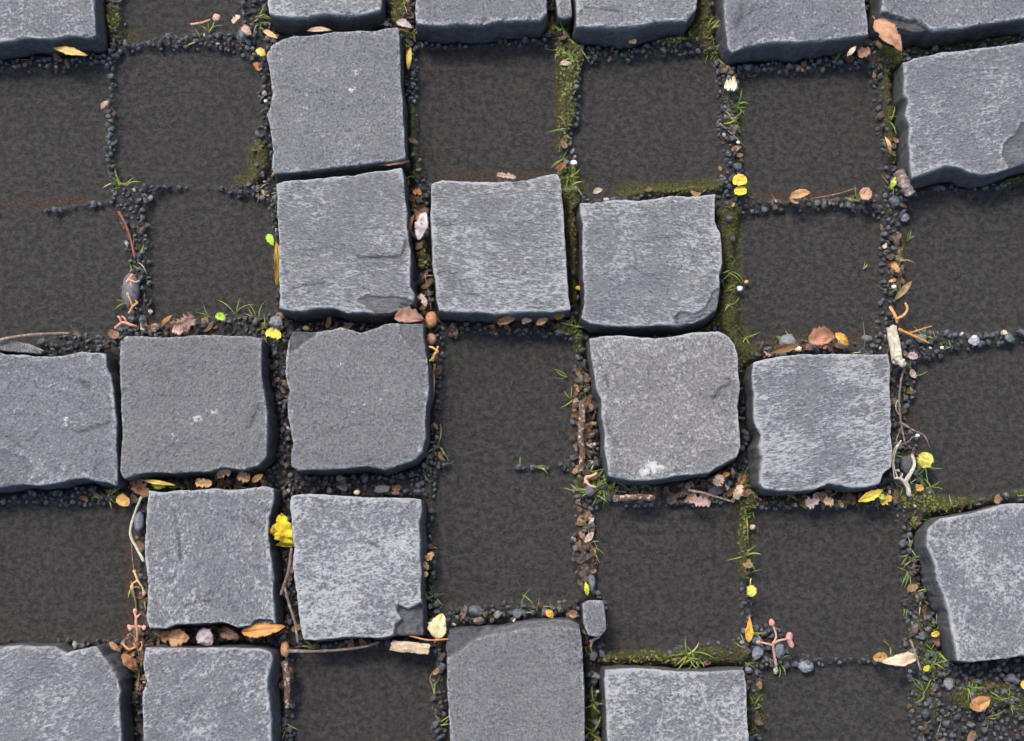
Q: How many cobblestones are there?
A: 23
